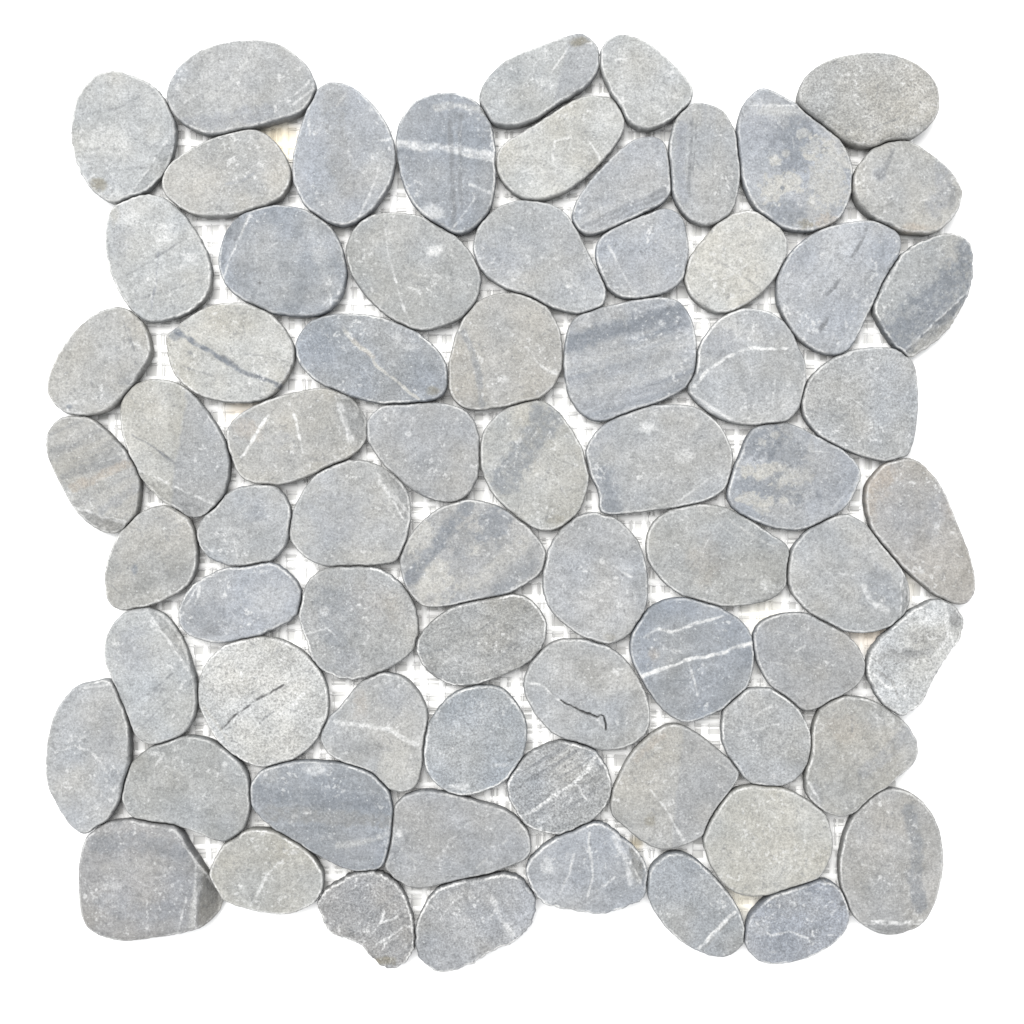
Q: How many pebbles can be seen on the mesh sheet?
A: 71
